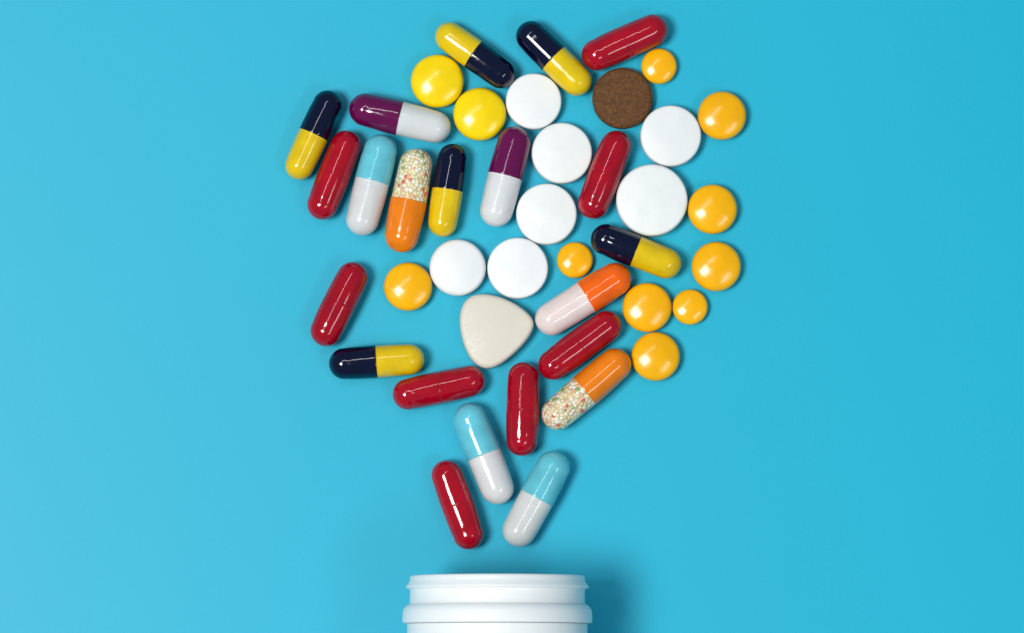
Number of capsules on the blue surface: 22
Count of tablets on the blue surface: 20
